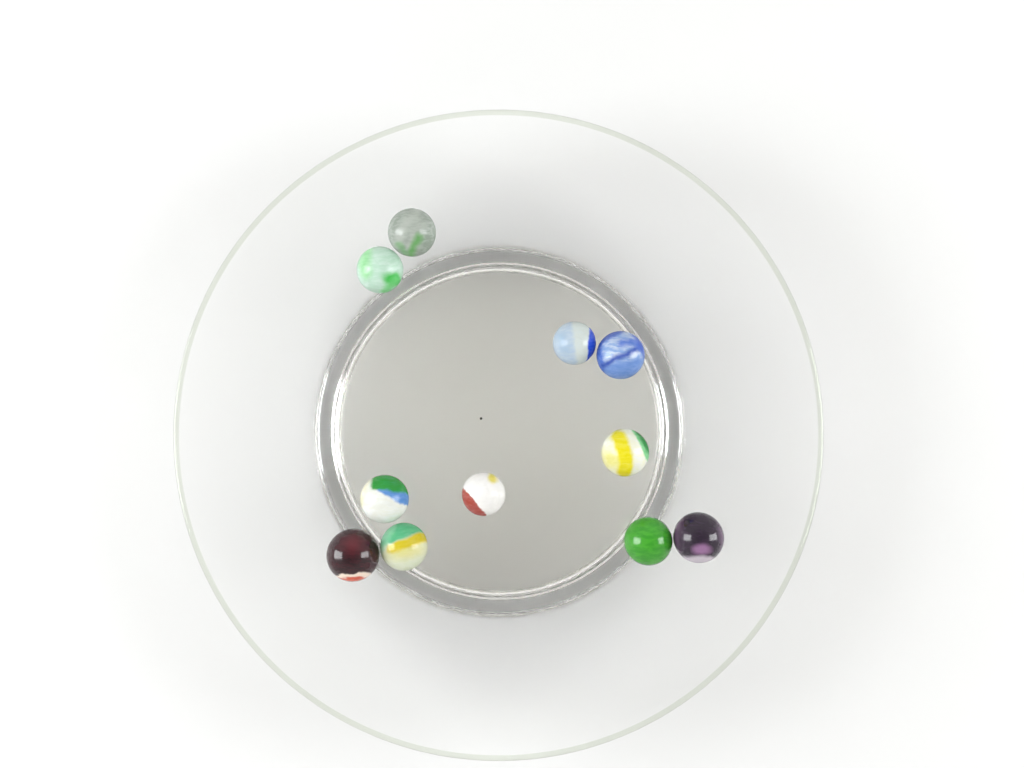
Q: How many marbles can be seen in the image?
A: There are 11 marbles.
